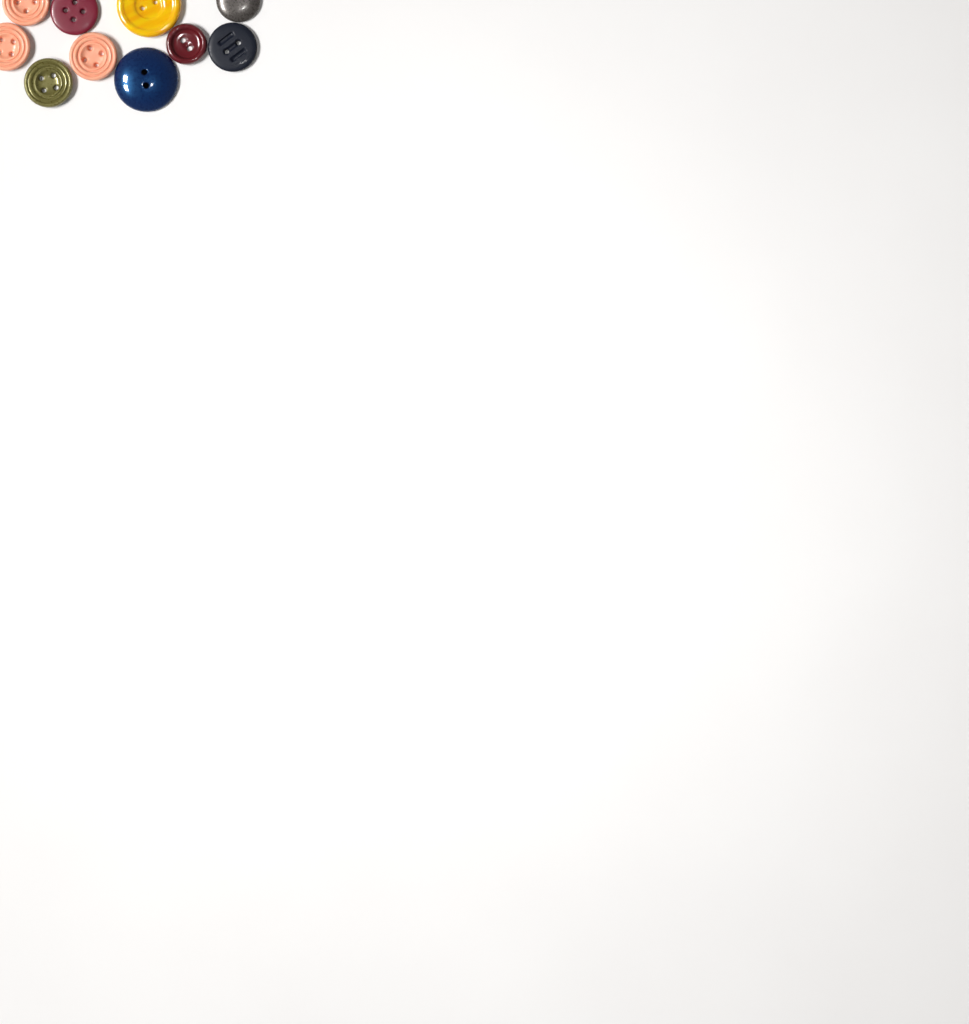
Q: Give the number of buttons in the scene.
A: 10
